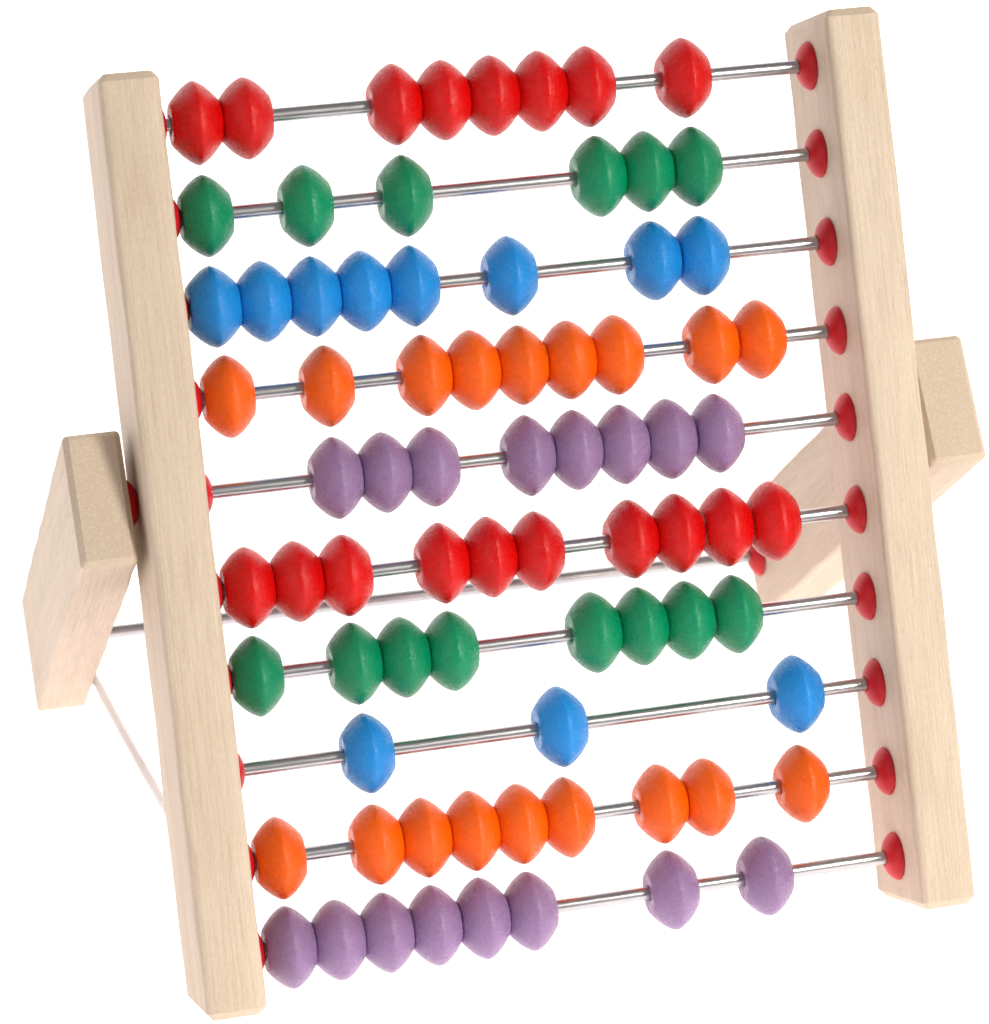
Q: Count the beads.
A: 77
